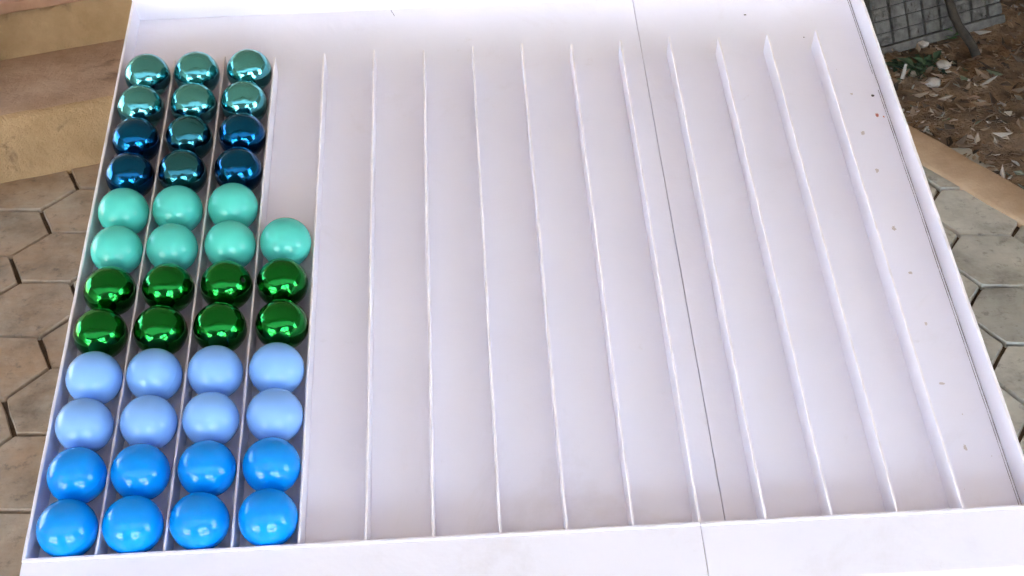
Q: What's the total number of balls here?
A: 43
